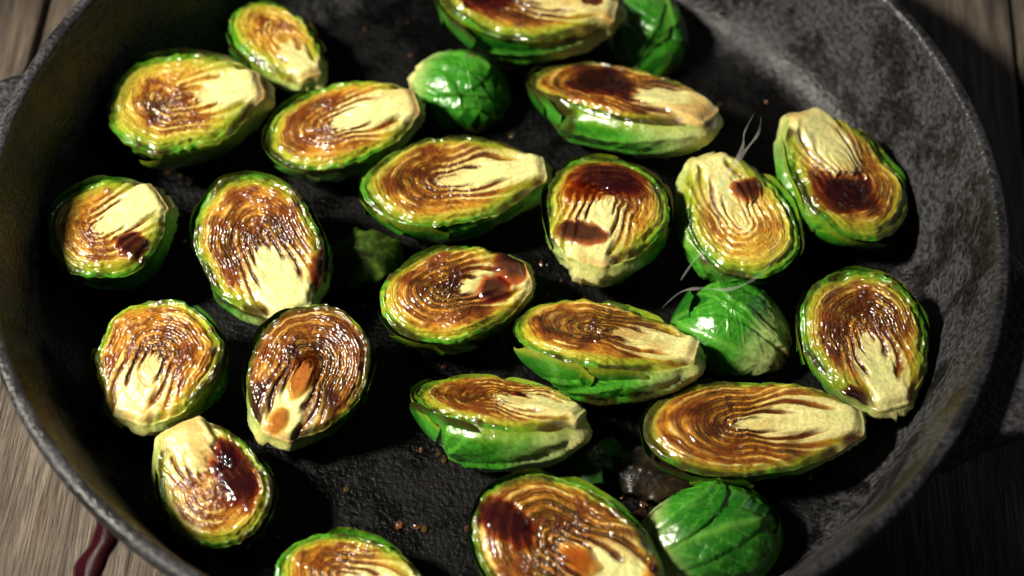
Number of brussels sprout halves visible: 25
